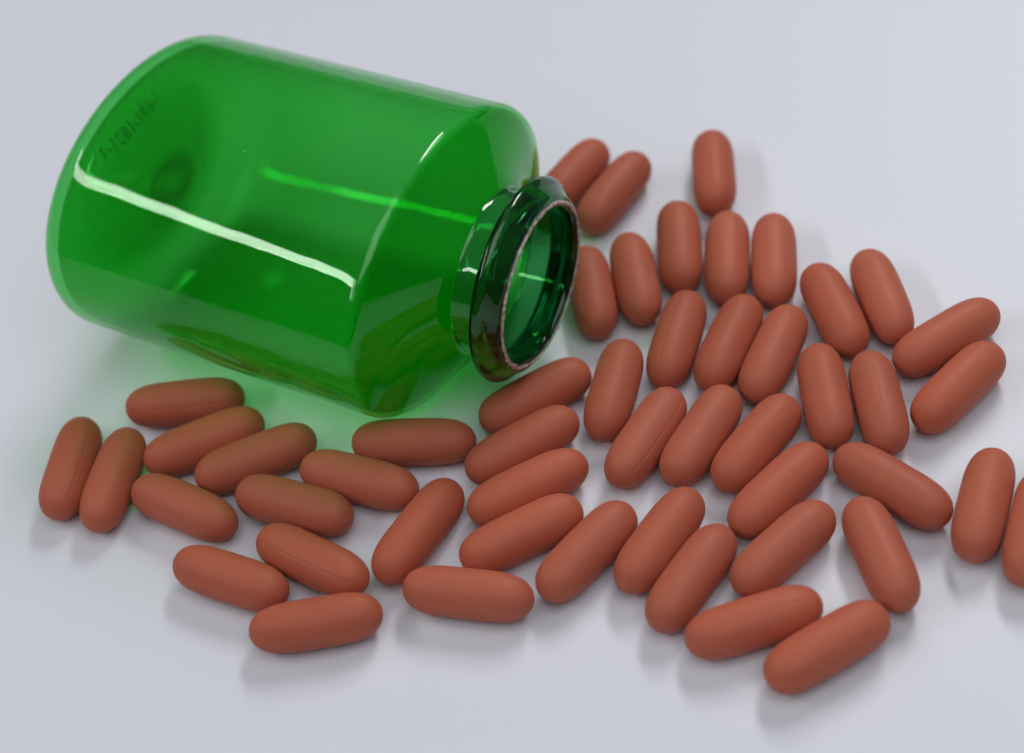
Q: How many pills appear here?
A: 50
